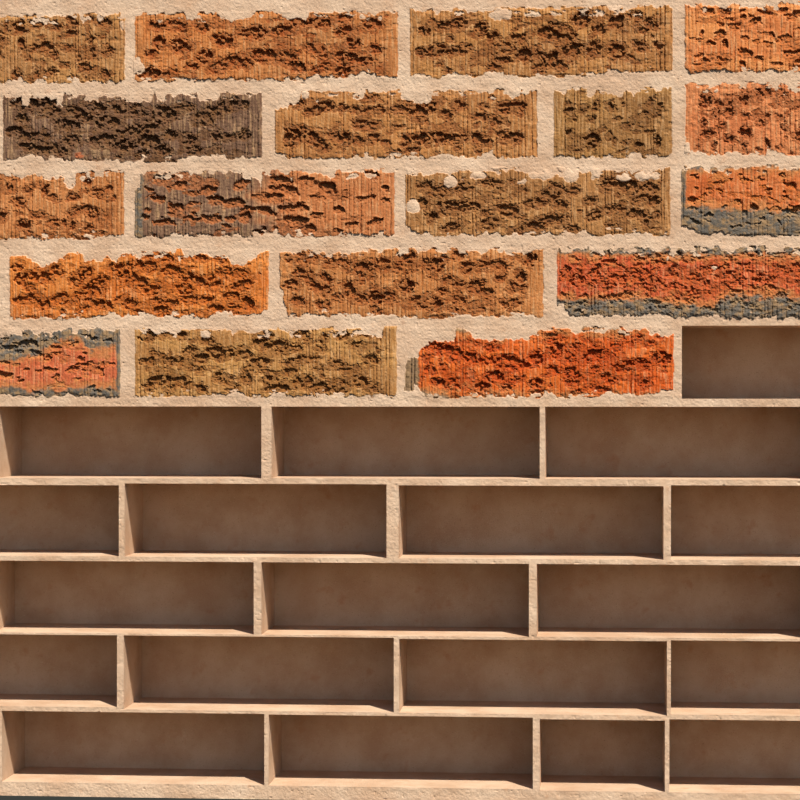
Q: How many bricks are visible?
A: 18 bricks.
